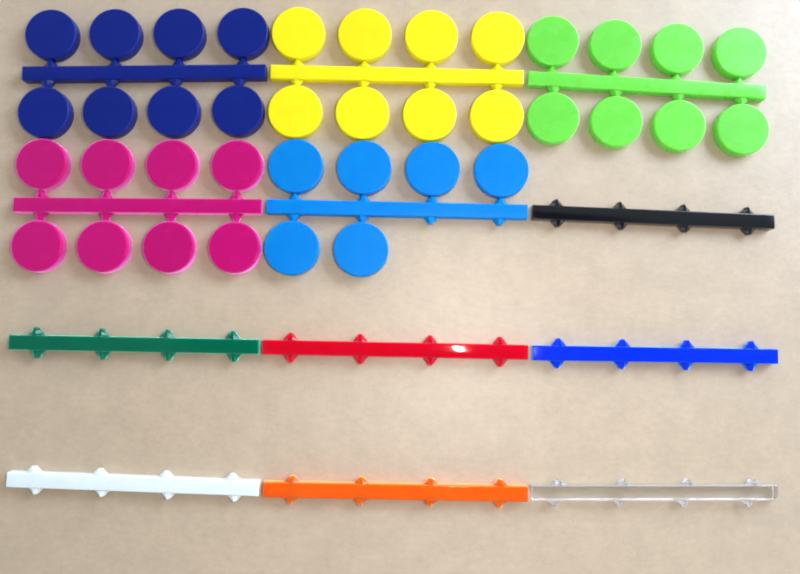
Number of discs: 38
